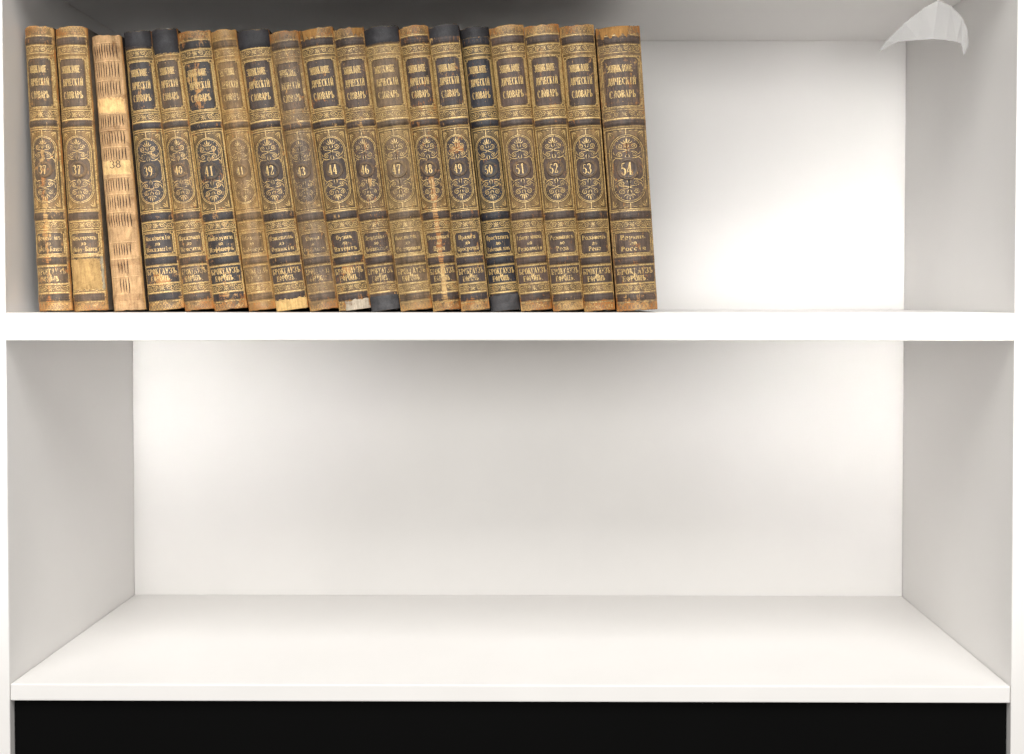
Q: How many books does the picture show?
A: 19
